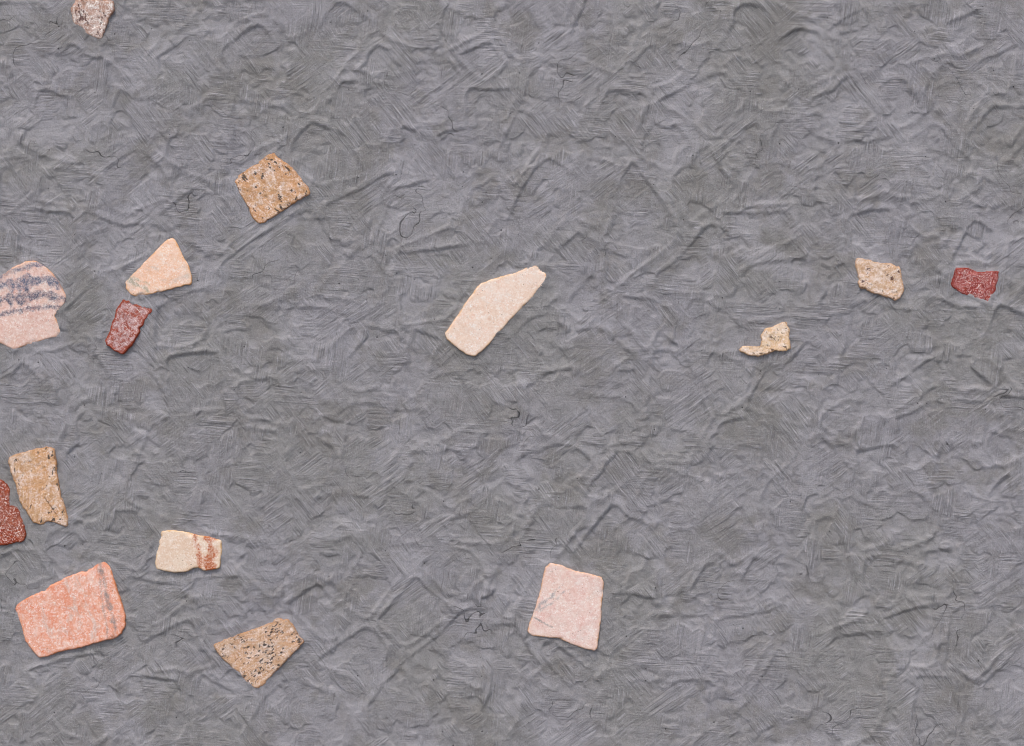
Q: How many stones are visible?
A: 15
